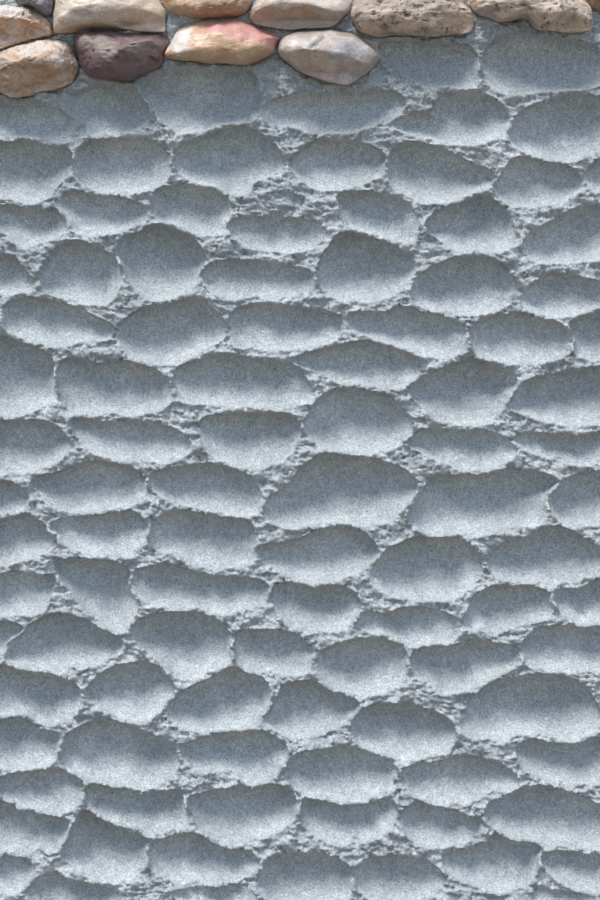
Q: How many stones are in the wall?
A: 12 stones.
